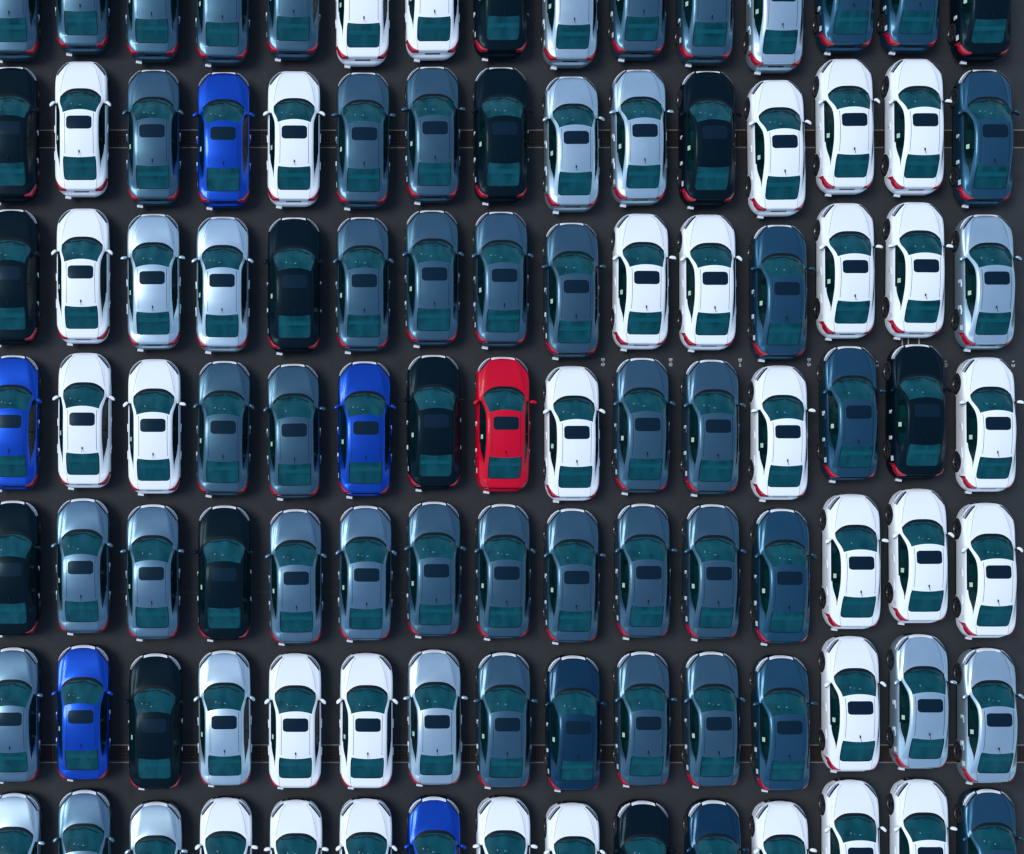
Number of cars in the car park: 105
